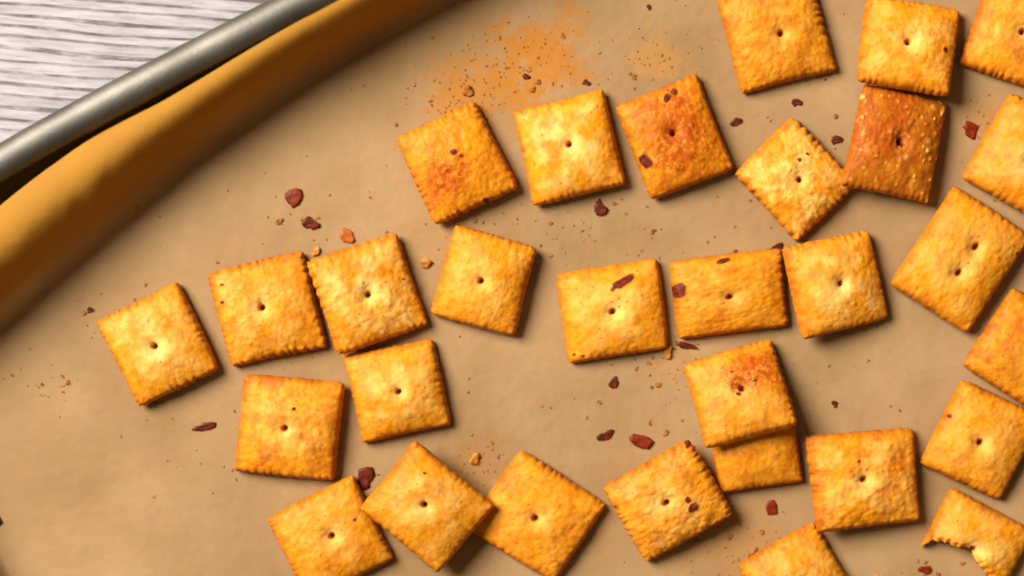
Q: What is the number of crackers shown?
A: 30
